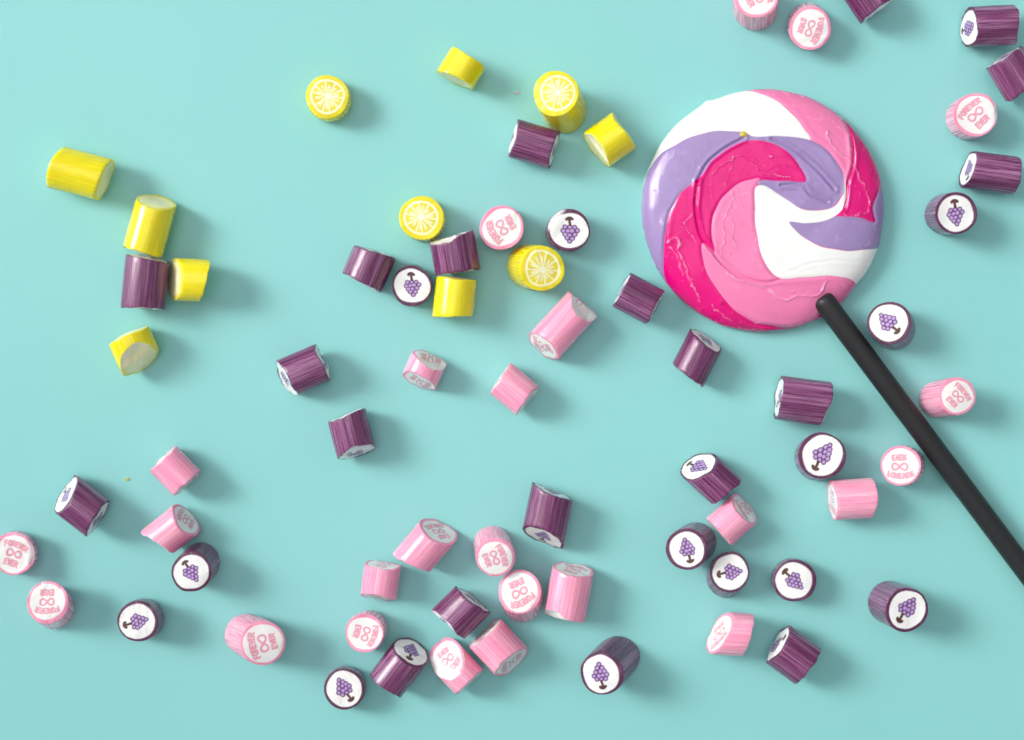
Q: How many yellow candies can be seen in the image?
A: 11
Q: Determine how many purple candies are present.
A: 32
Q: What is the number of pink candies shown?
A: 25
